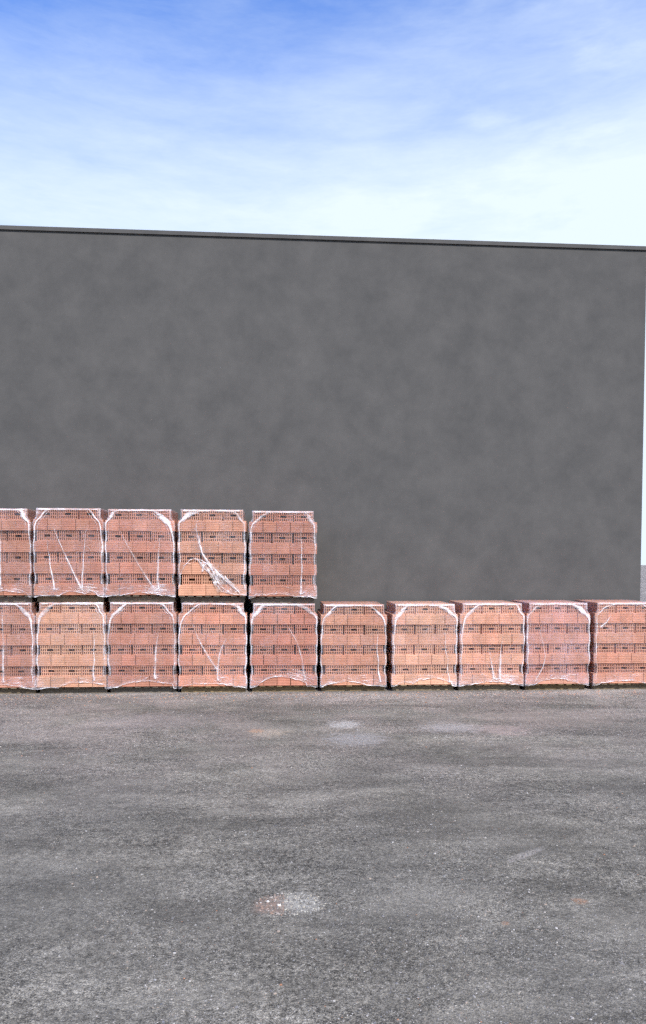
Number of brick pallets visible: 15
